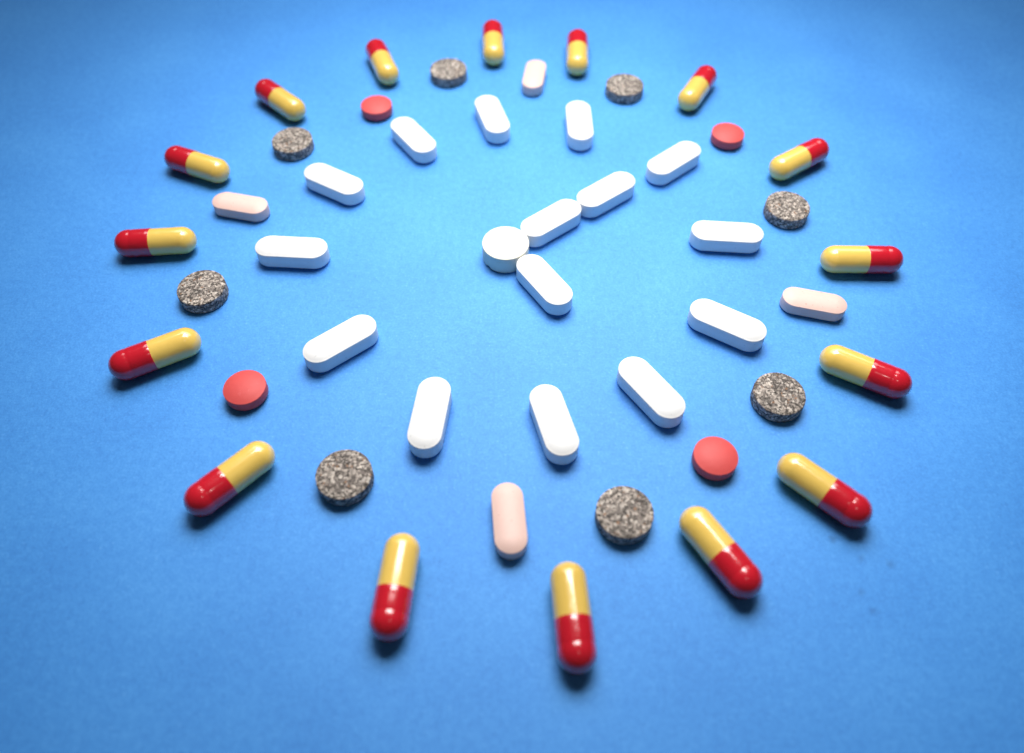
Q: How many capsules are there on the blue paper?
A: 16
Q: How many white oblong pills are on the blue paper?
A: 15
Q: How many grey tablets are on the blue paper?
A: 8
